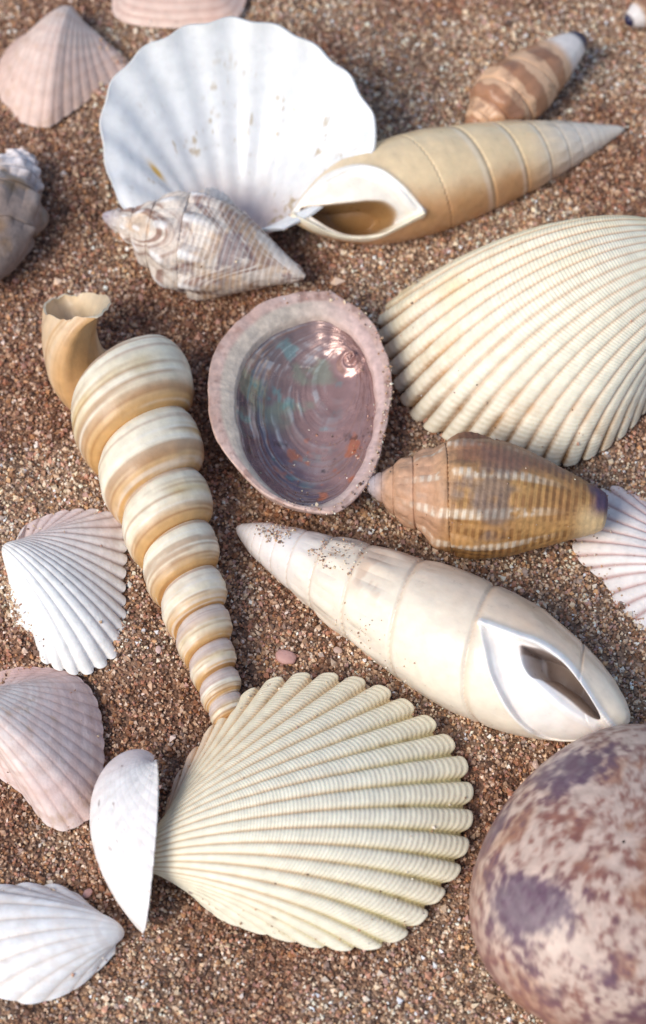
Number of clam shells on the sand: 10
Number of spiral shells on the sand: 8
